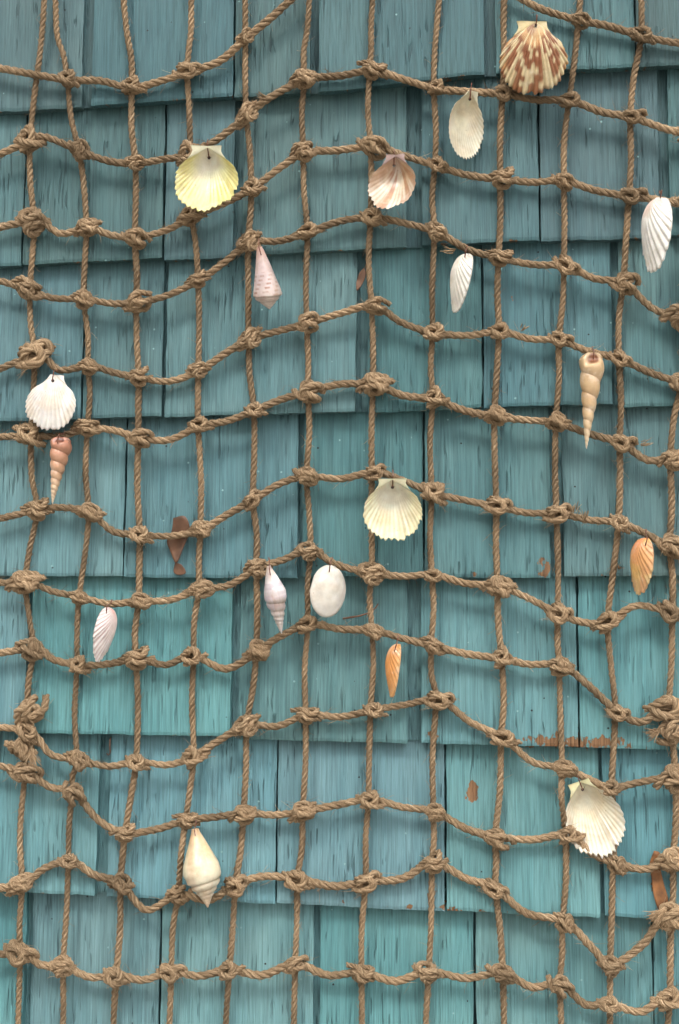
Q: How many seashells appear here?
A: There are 18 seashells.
